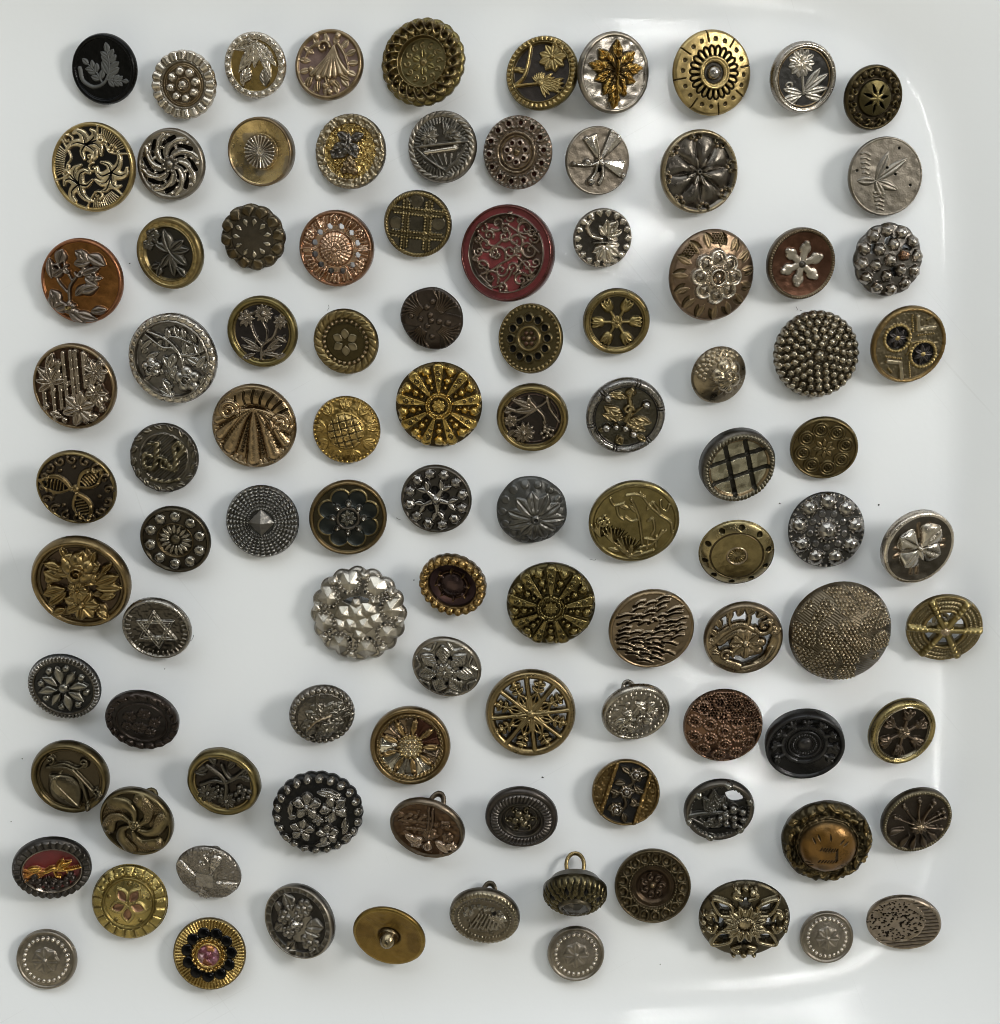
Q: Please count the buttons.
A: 100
